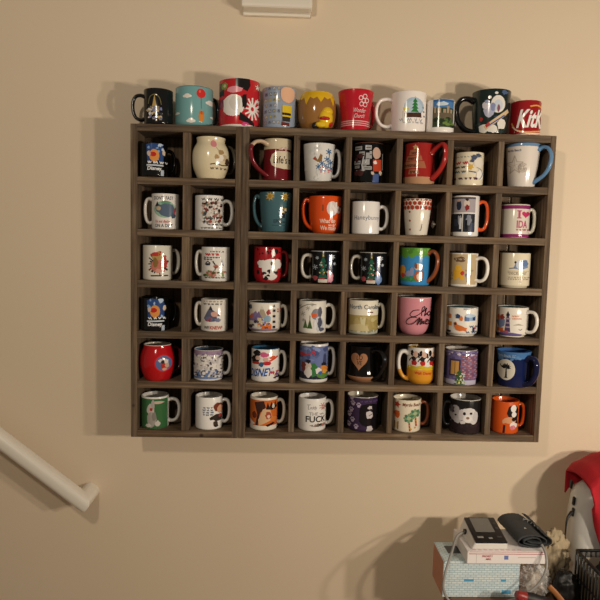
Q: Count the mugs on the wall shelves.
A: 58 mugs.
